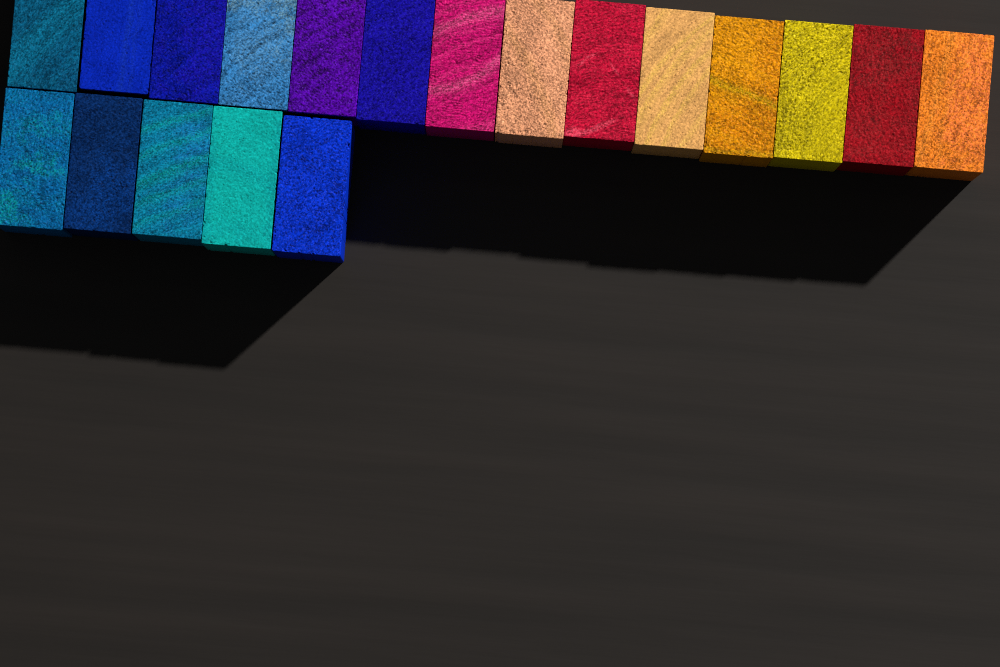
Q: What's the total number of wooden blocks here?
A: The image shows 19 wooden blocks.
